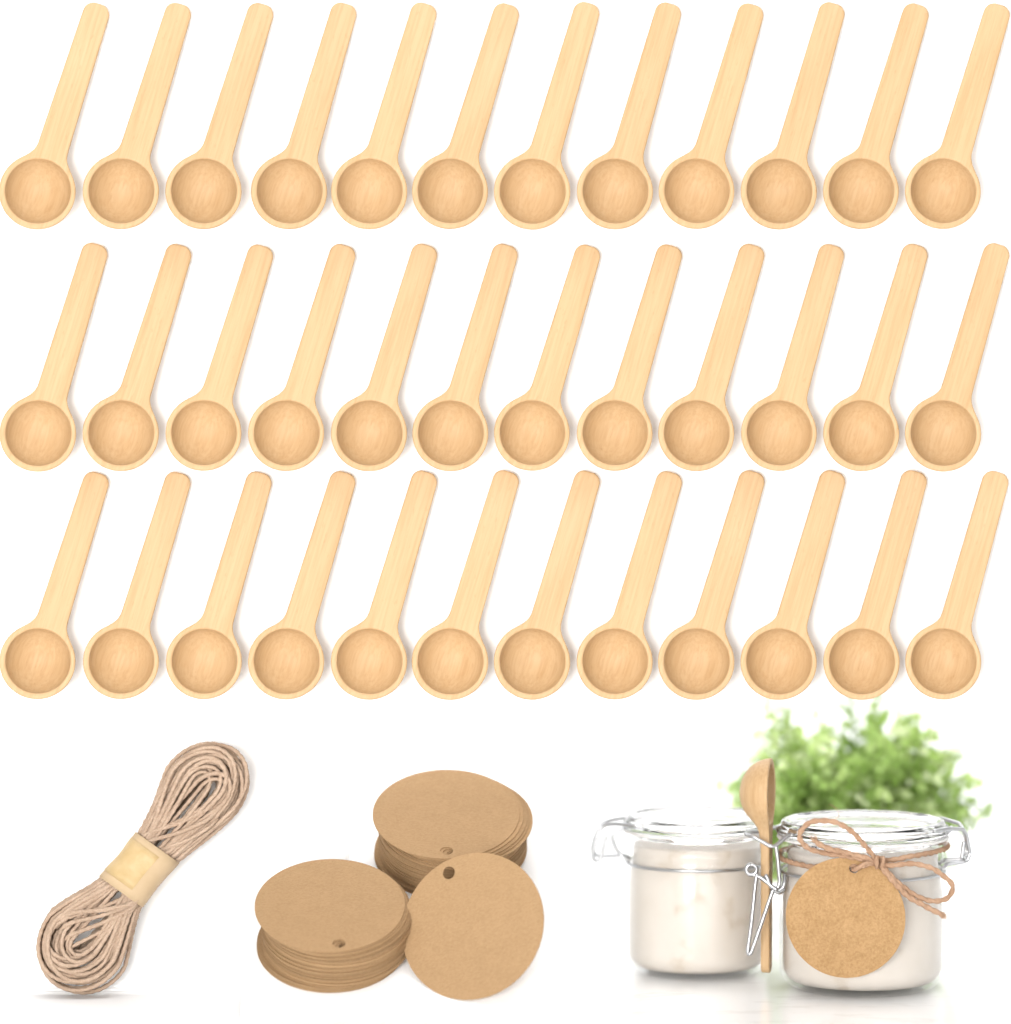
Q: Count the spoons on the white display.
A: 37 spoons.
